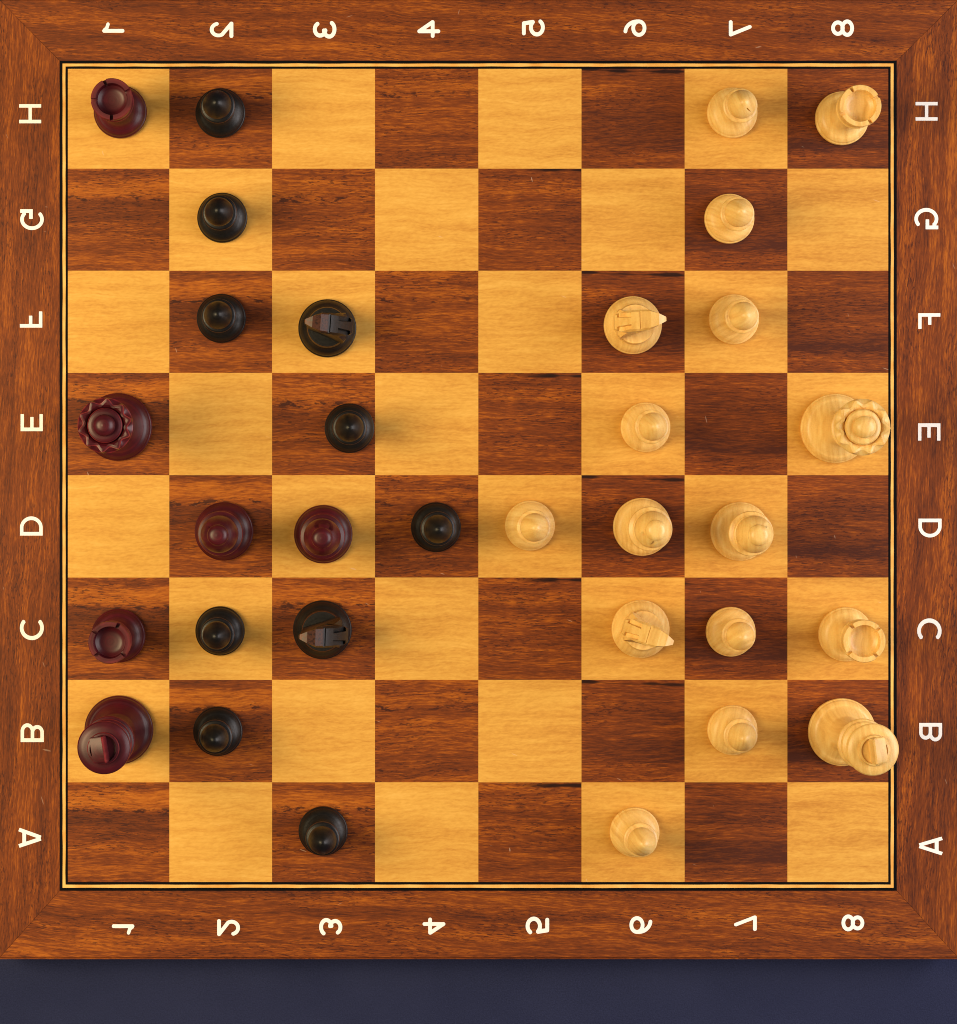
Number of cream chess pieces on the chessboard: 16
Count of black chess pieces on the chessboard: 10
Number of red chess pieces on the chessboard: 6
